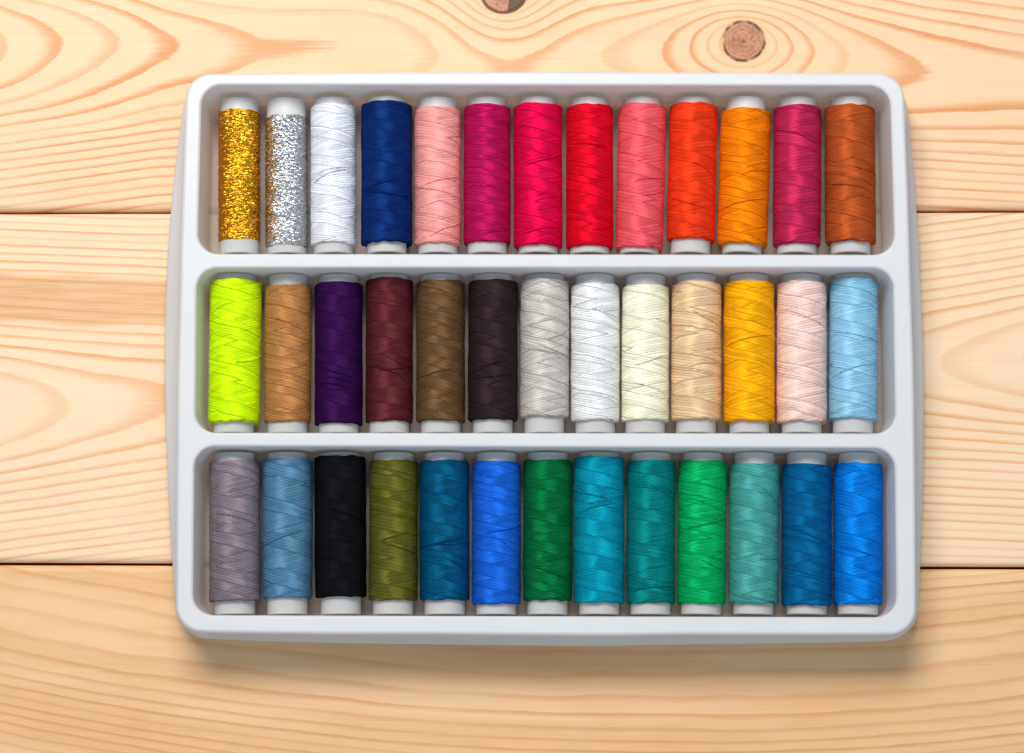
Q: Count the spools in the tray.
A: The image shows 39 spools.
